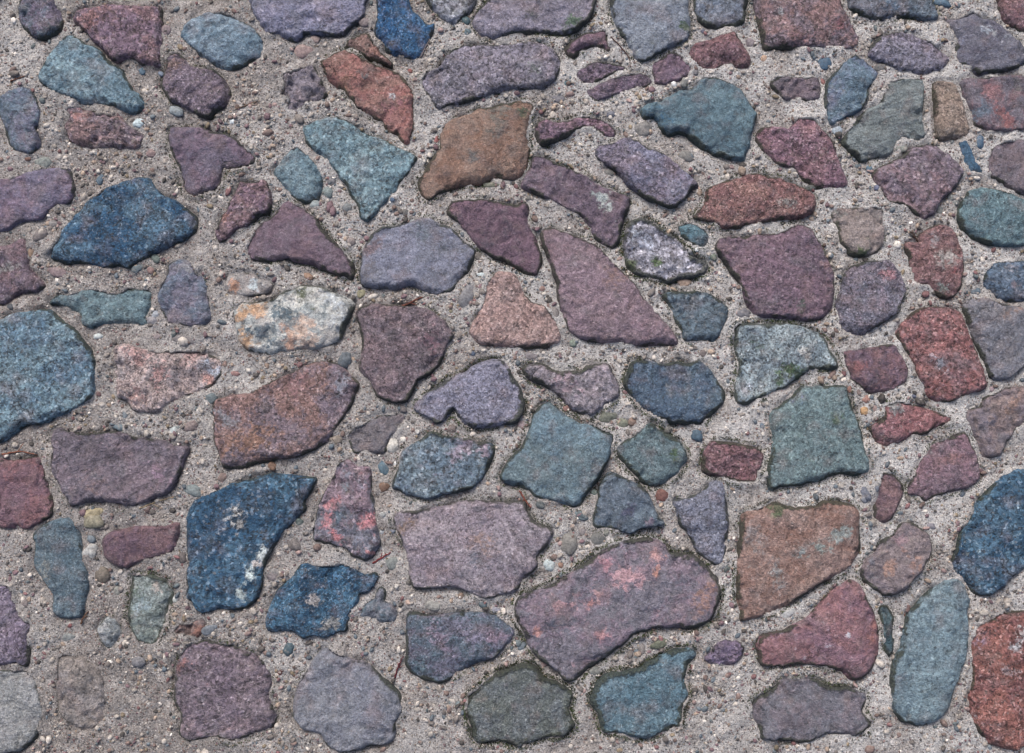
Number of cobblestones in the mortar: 120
